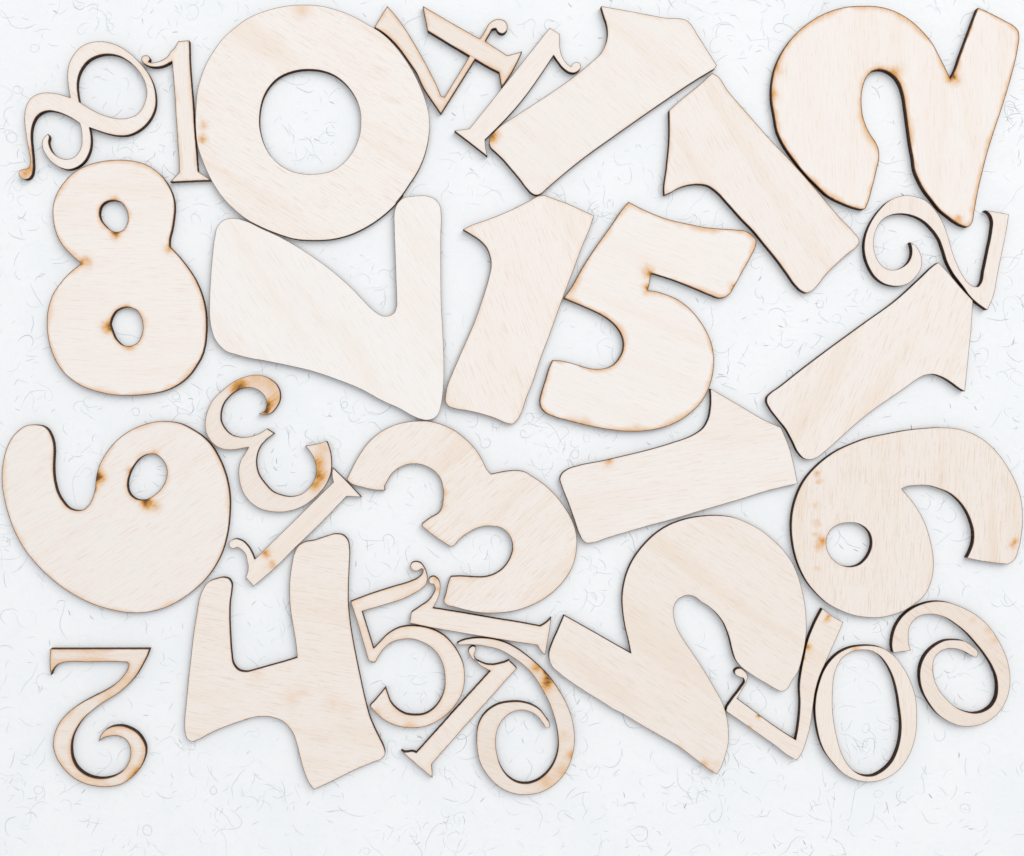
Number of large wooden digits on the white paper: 15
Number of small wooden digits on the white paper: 15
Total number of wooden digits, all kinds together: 30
